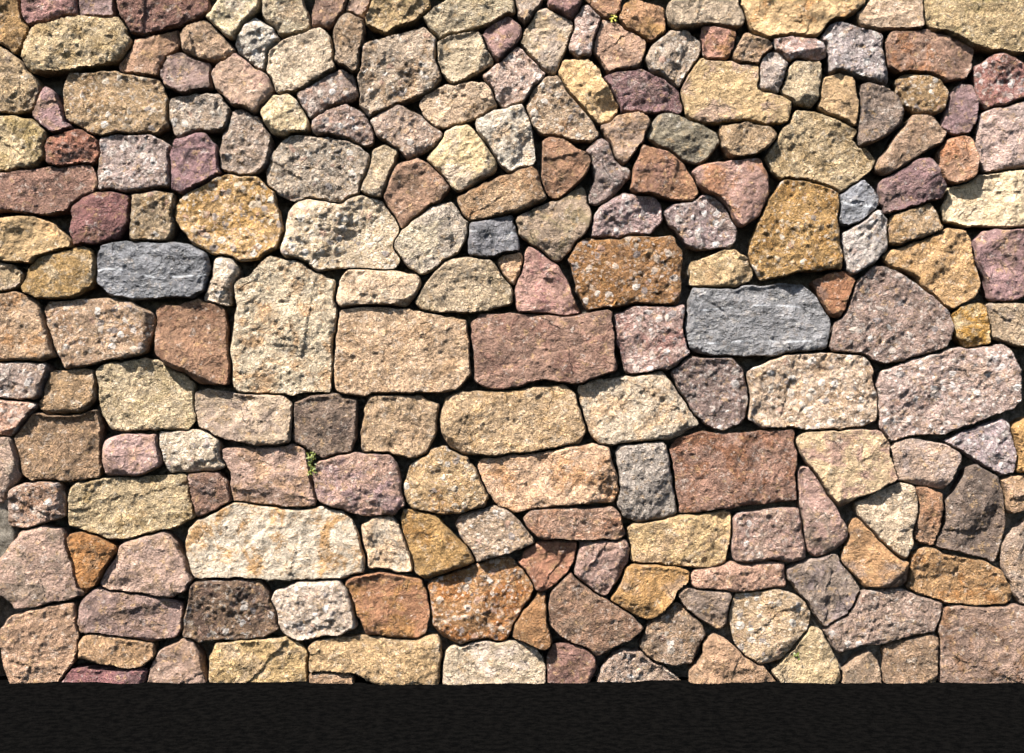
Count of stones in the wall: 200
